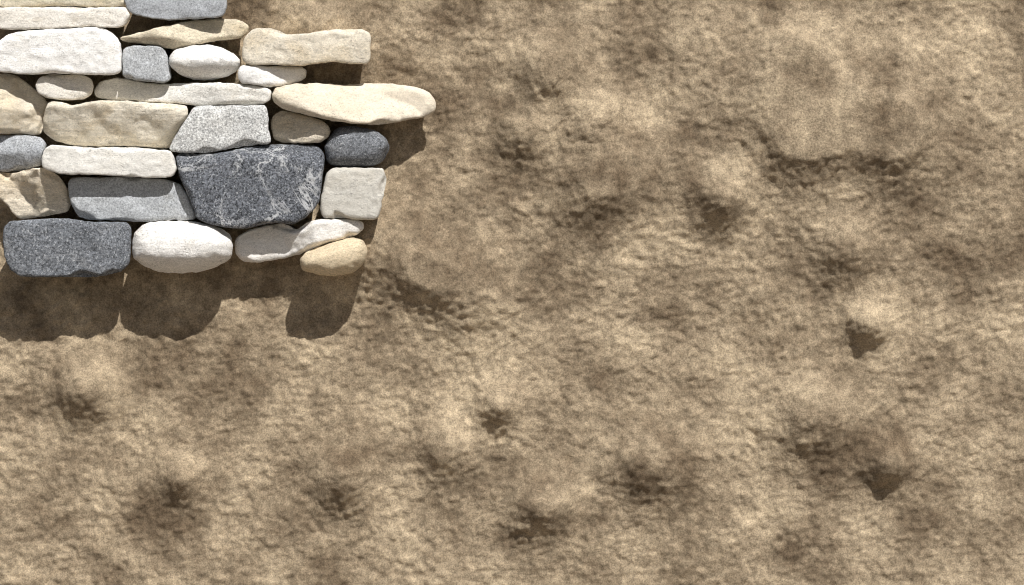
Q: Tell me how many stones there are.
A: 27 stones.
